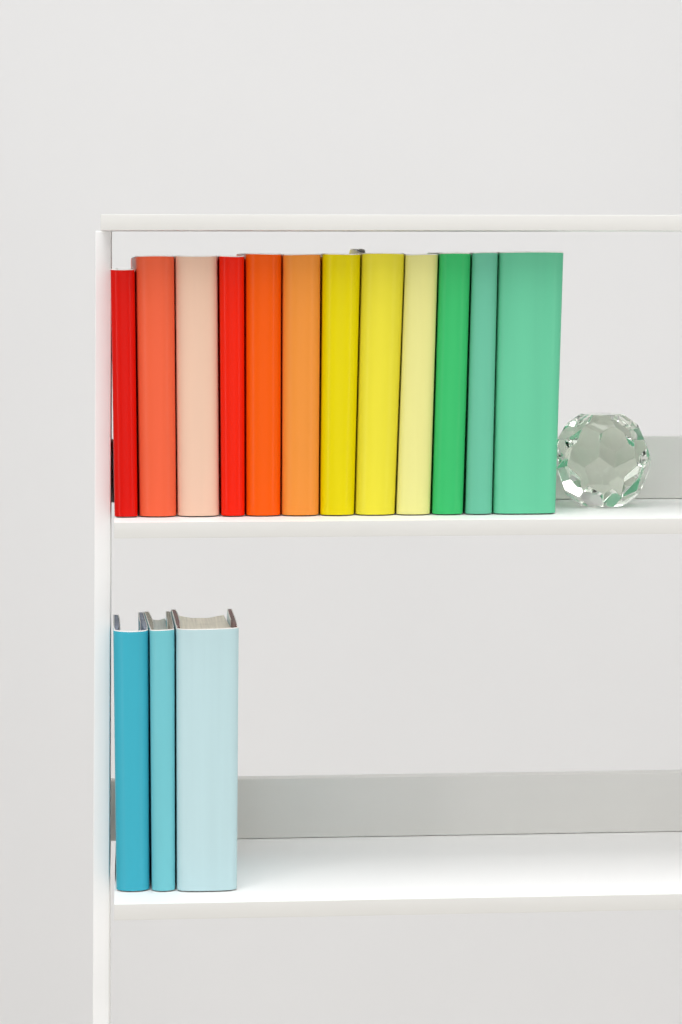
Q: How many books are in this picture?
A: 15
